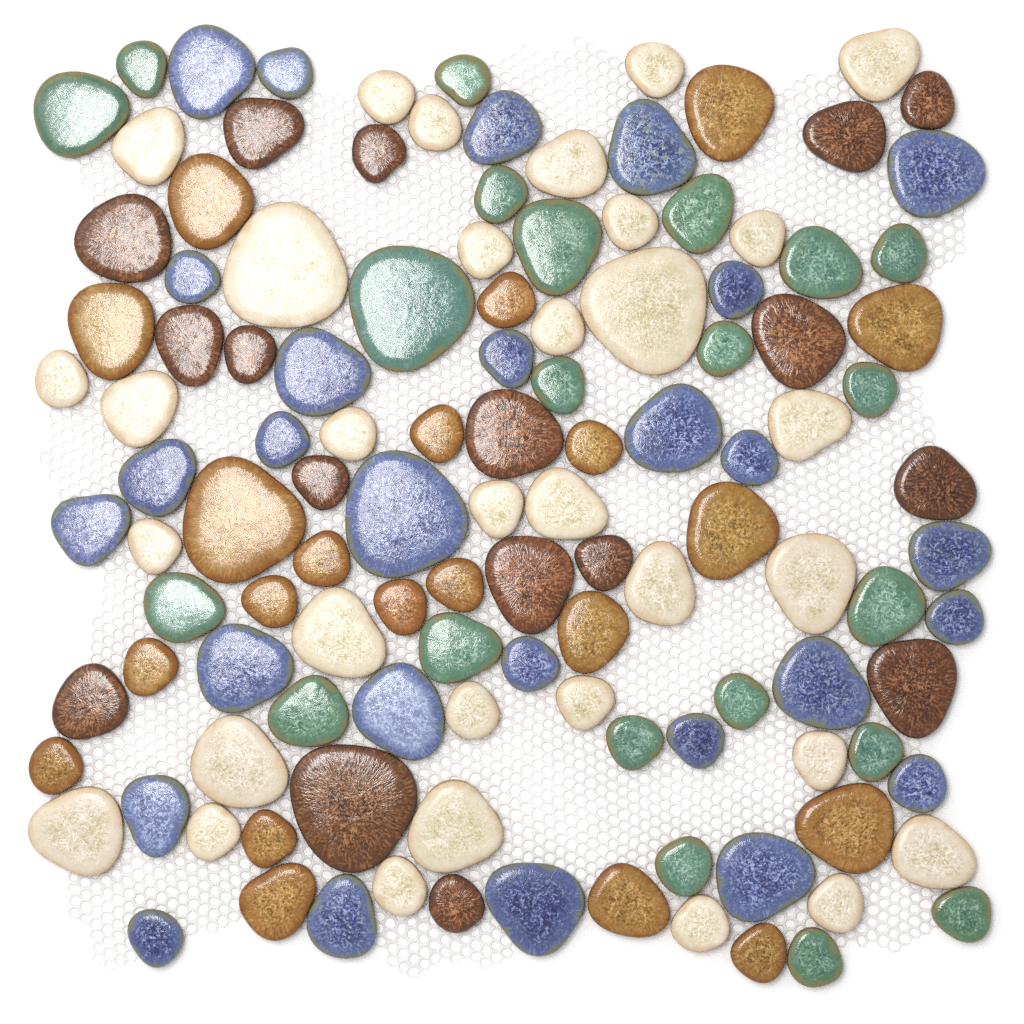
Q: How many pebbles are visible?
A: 121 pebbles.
